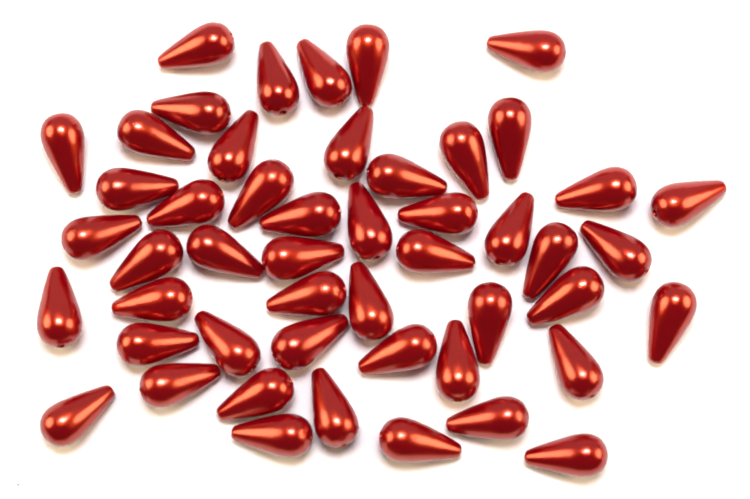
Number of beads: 50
